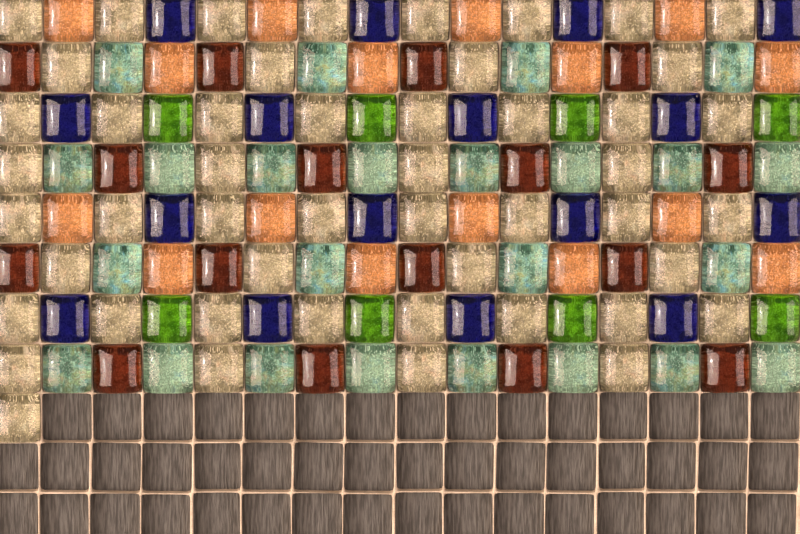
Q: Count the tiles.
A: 129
